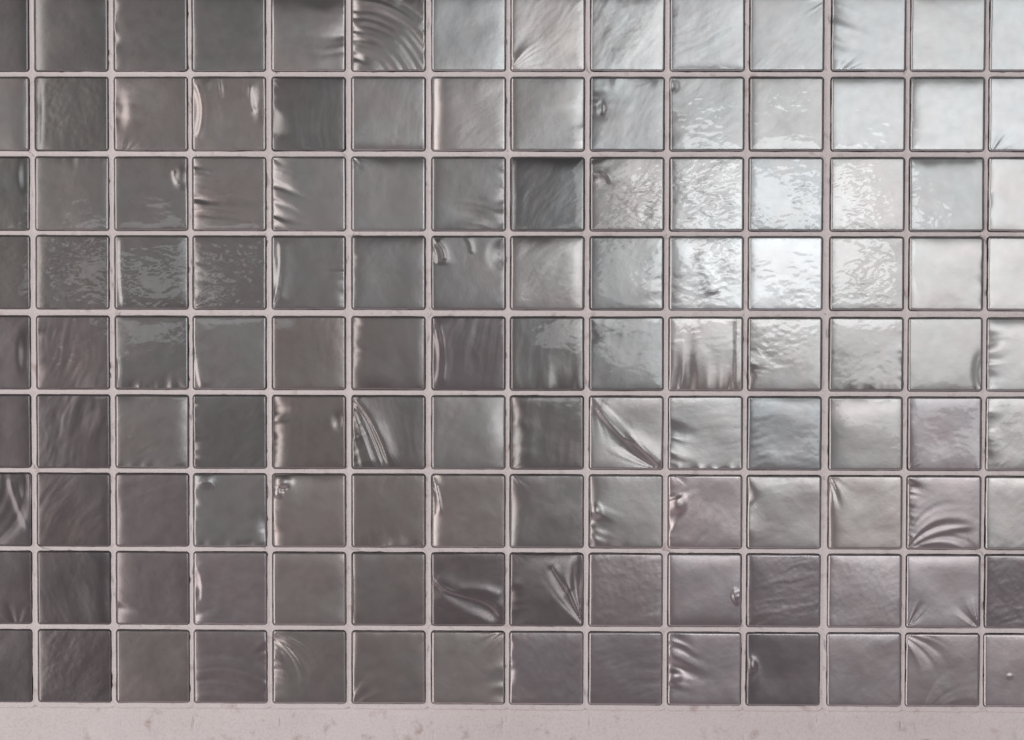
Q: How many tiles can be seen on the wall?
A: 126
